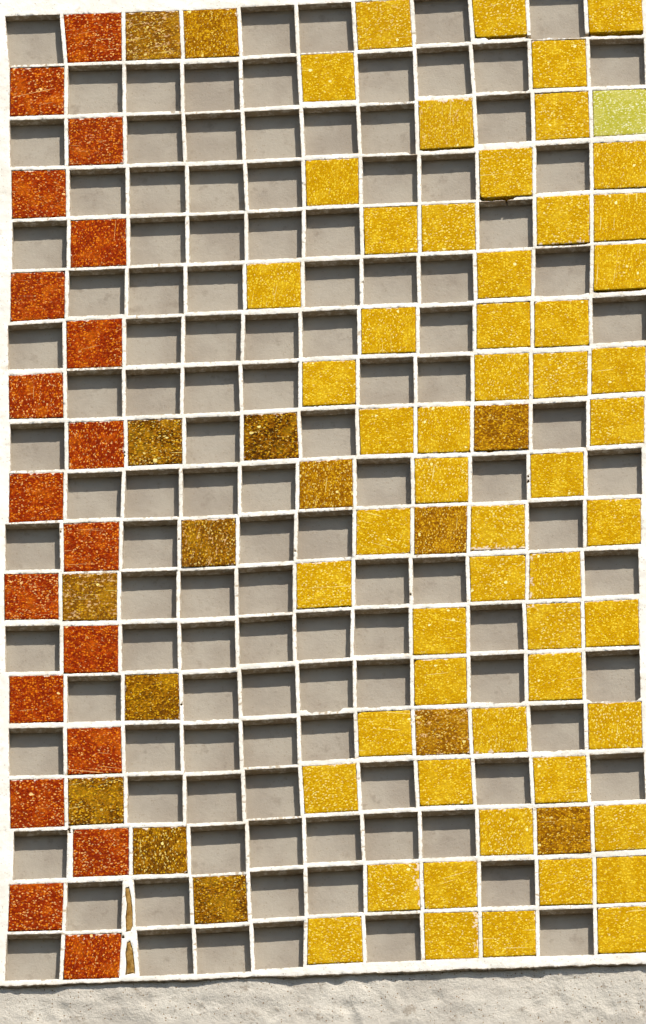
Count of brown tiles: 15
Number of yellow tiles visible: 56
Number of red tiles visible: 19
